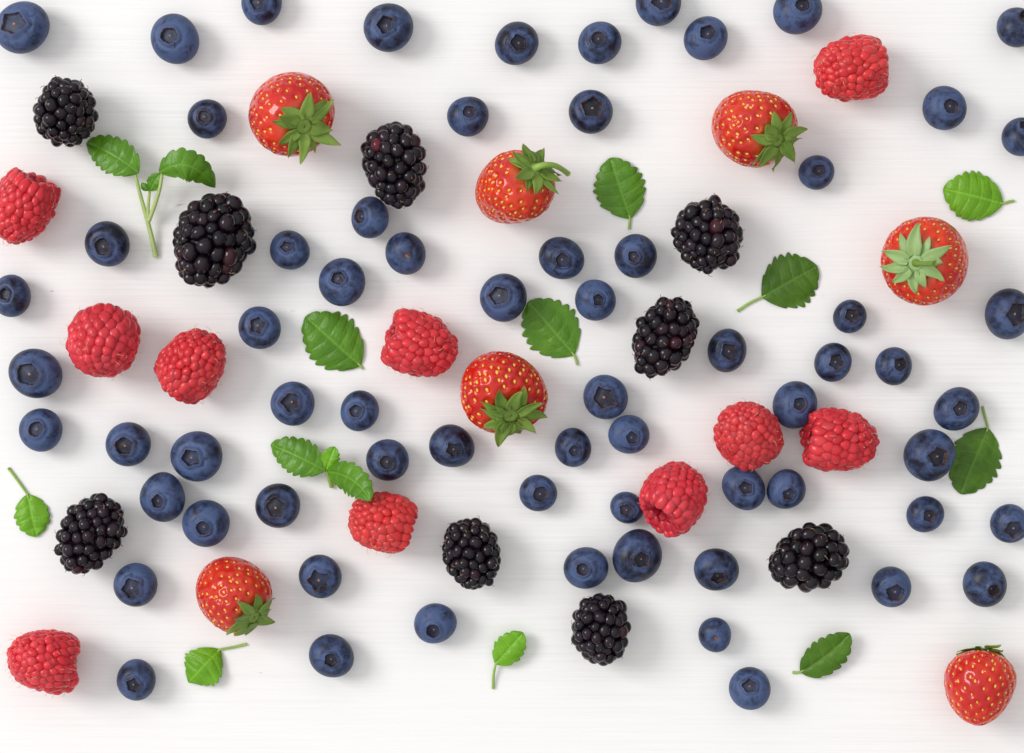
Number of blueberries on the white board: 67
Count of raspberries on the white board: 10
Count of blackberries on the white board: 9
